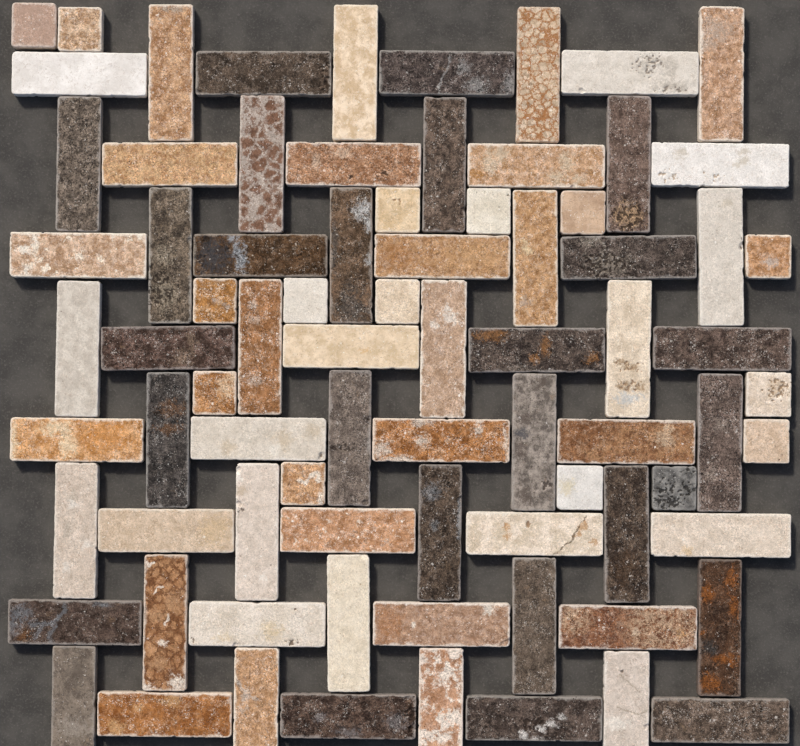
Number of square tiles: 15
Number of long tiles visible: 64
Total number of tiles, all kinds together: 79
